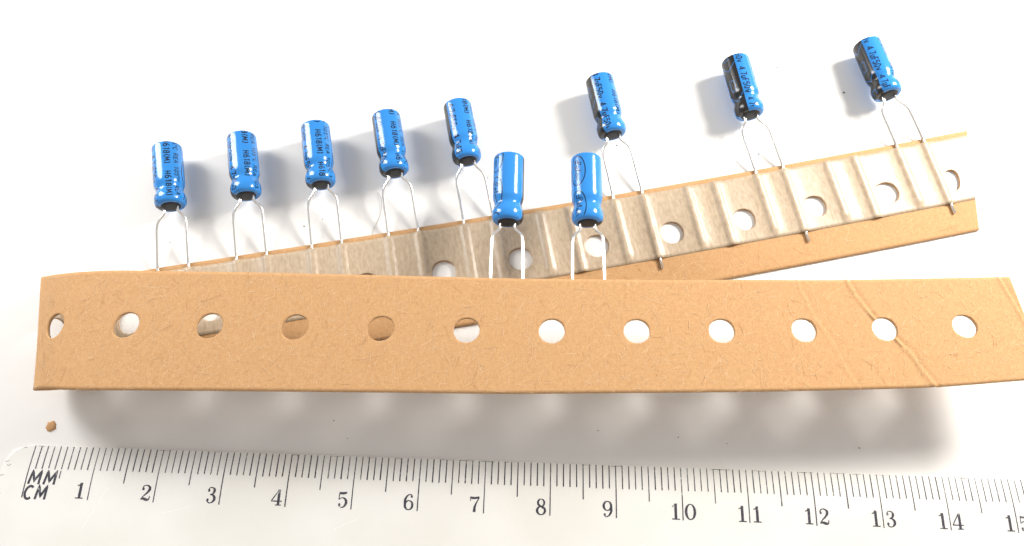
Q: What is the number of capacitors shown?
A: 10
